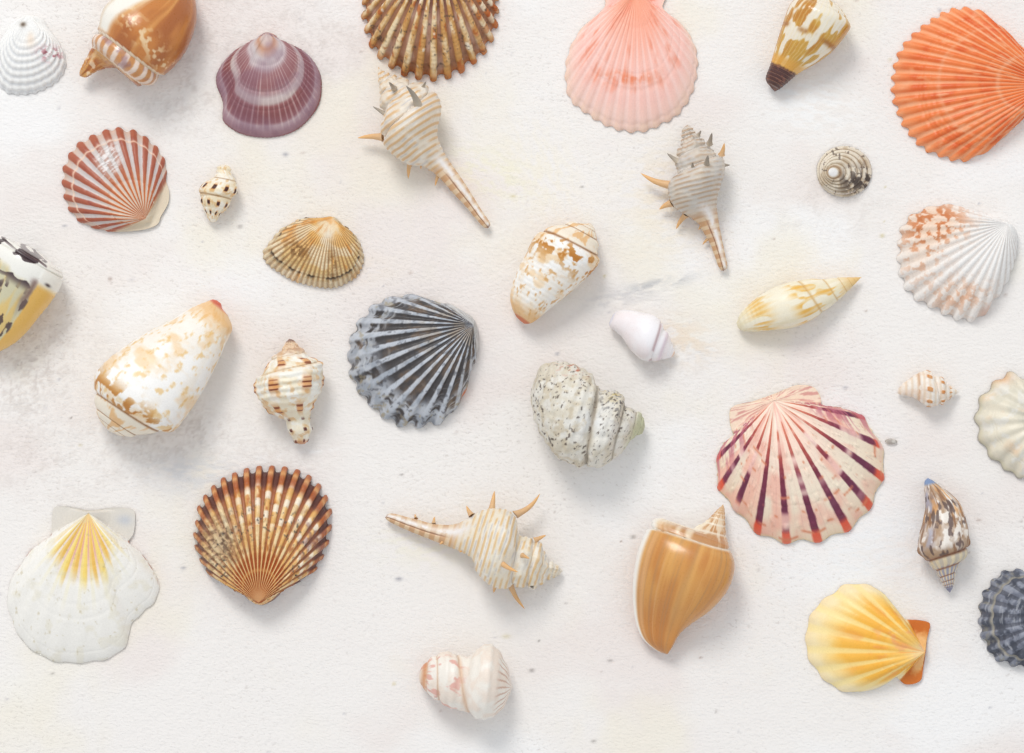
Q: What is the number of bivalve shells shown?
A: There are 15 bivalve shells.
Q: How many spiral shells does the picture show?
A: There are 18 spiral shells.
